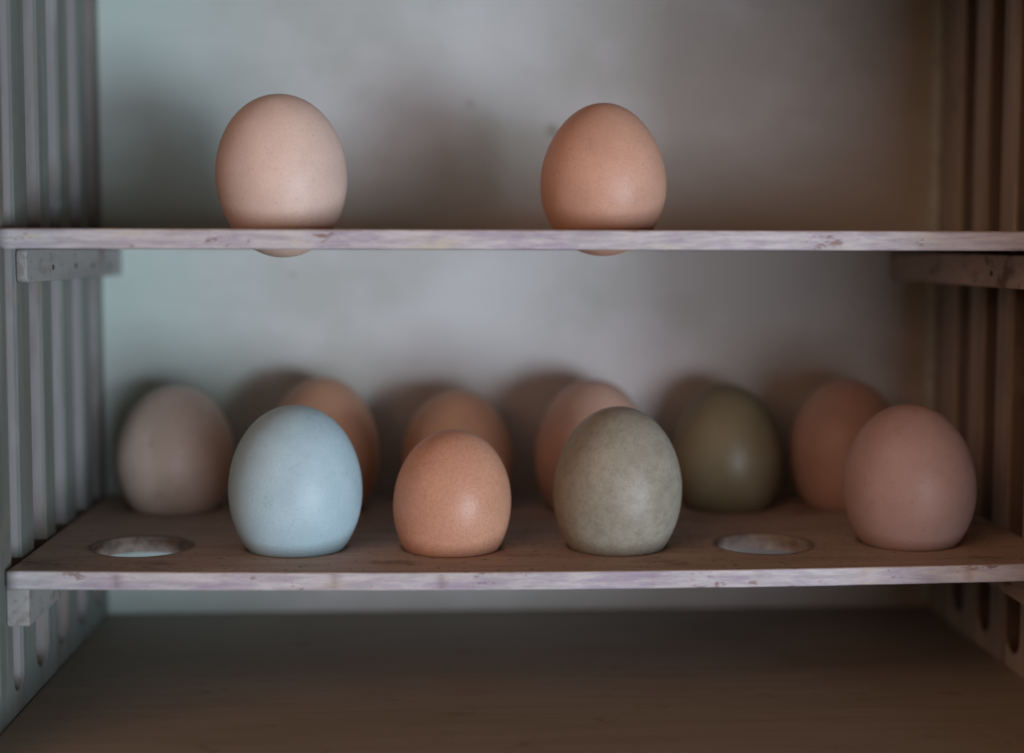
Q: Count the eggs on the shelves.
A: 12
